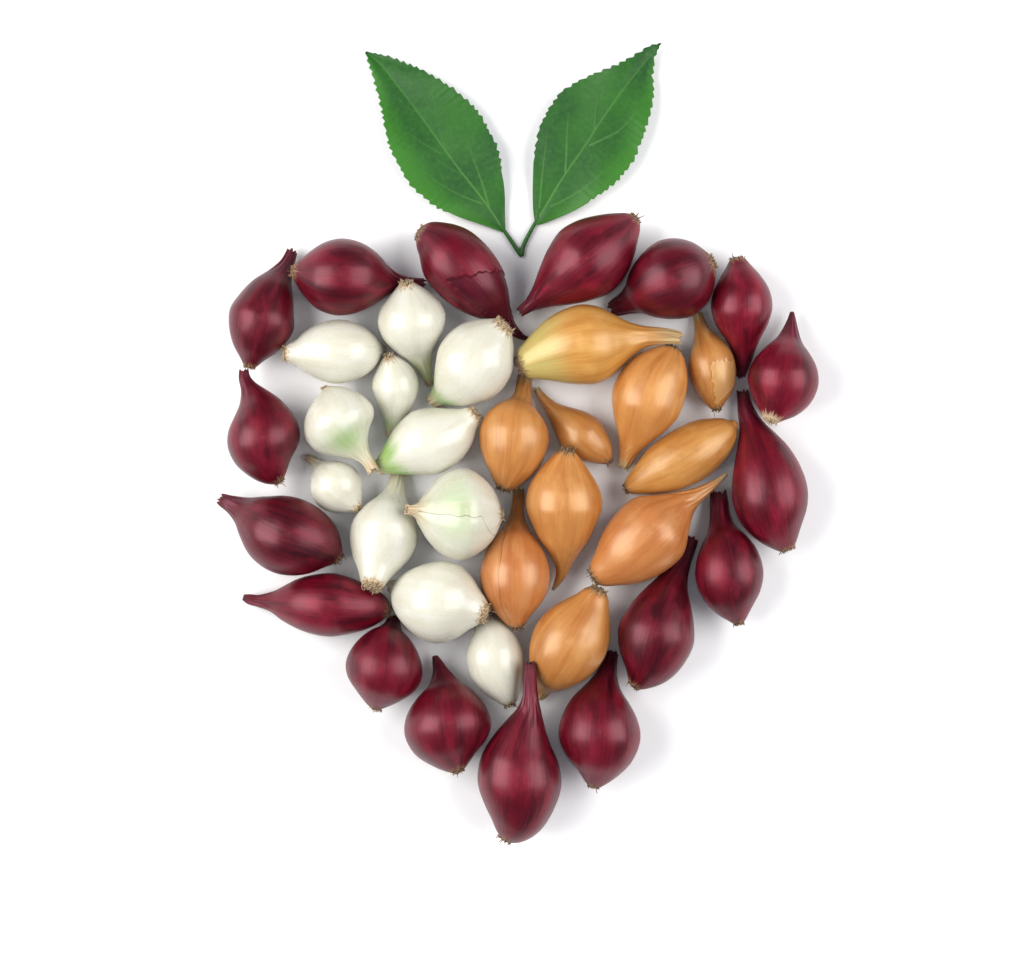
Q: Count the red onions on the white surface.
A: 17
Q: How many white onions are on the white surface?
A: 11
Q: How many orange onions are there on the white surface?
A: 10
